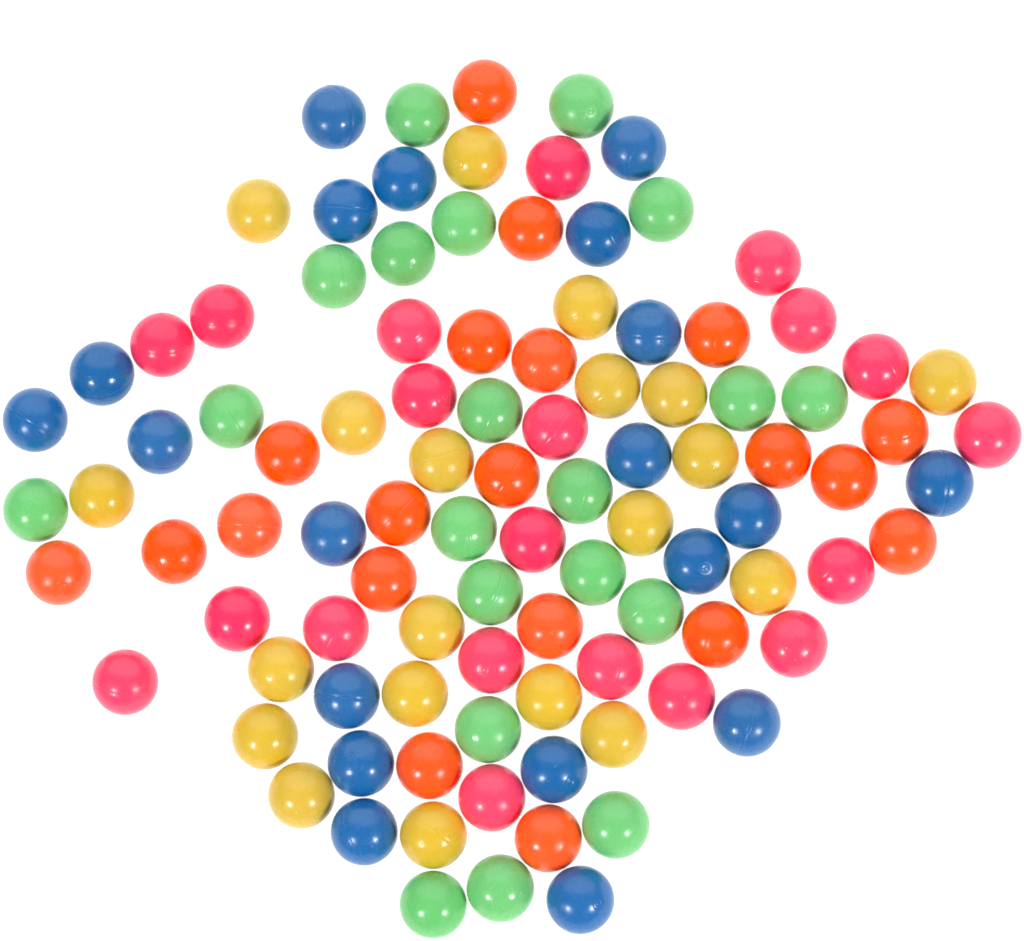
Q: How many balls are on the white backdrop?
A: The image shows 100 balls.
